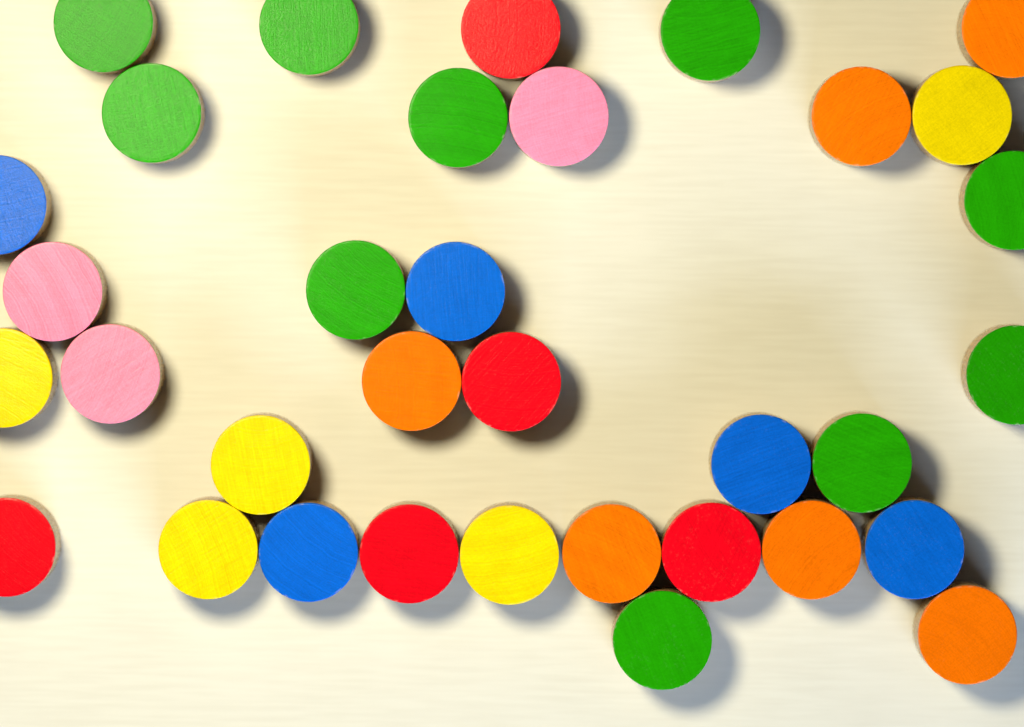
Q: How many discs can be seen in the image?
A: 34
